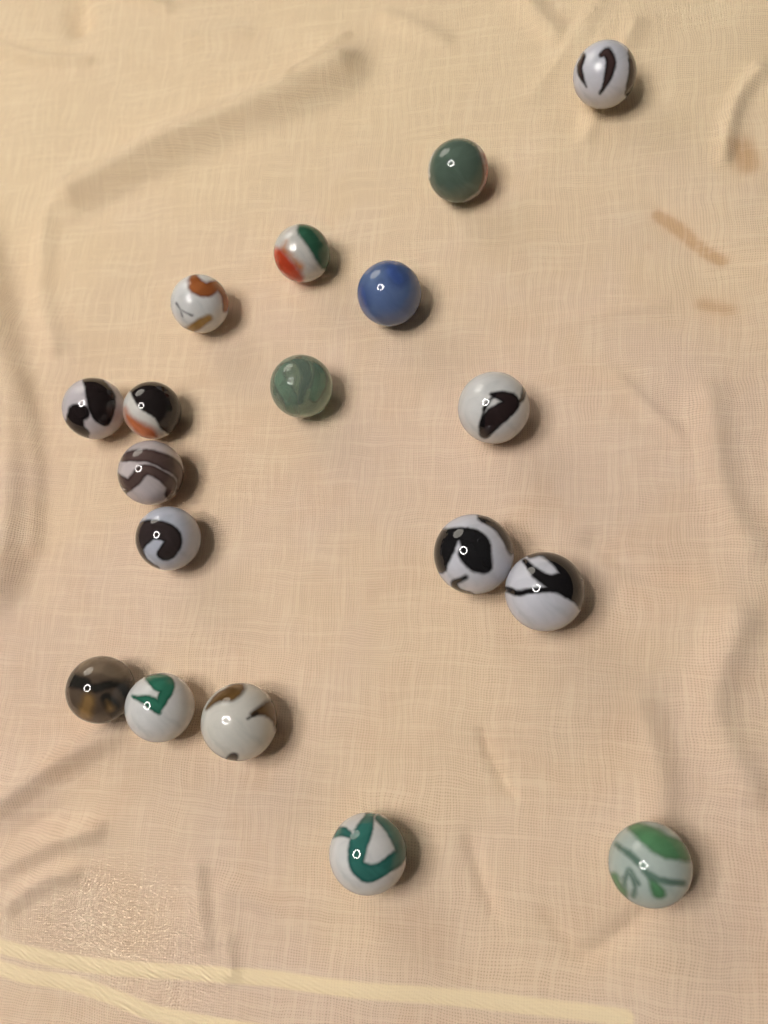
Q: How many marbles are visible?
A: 18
